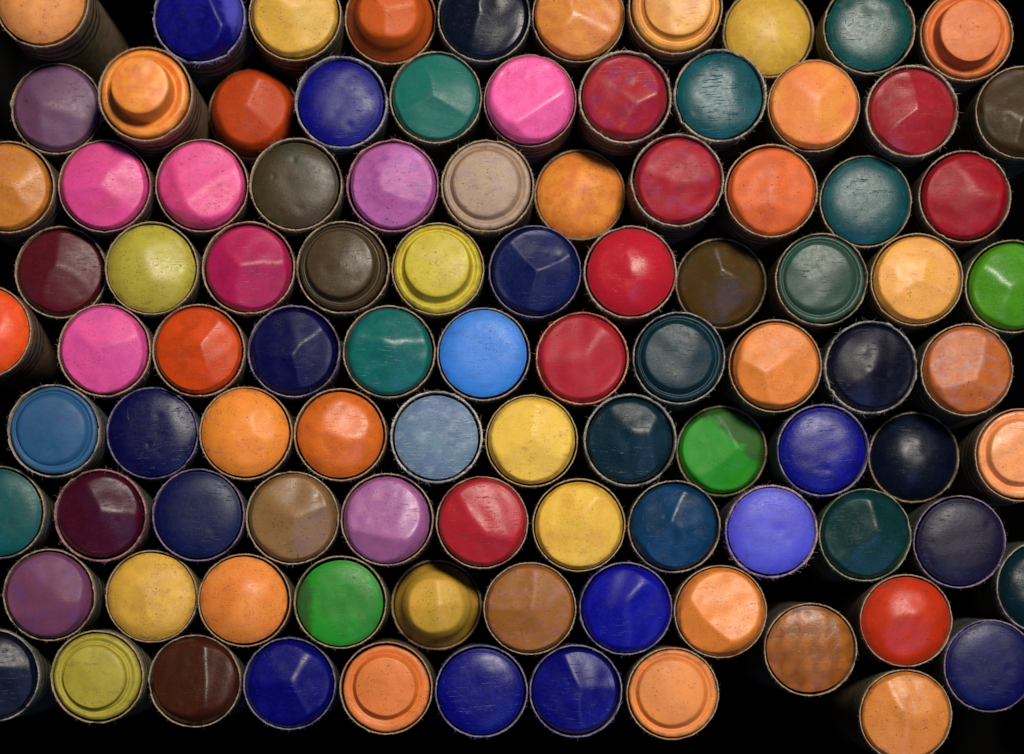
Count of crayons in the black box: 97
